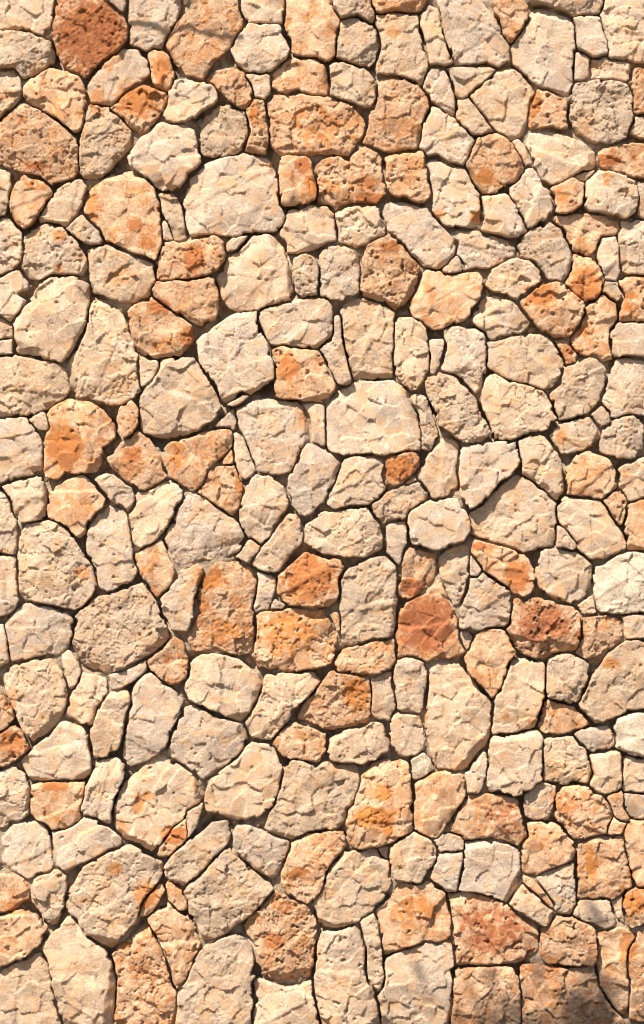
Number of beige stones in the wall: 195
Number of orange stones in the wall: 93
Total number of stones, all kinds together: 288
